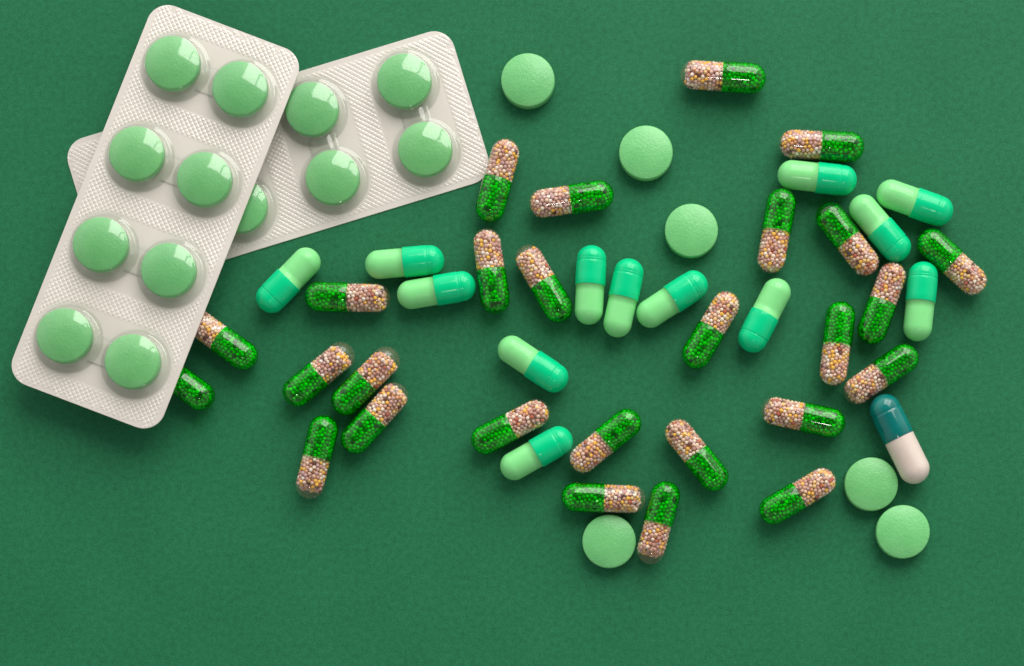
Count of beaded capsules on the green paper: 27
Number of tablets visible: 19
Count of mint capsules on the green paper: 13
